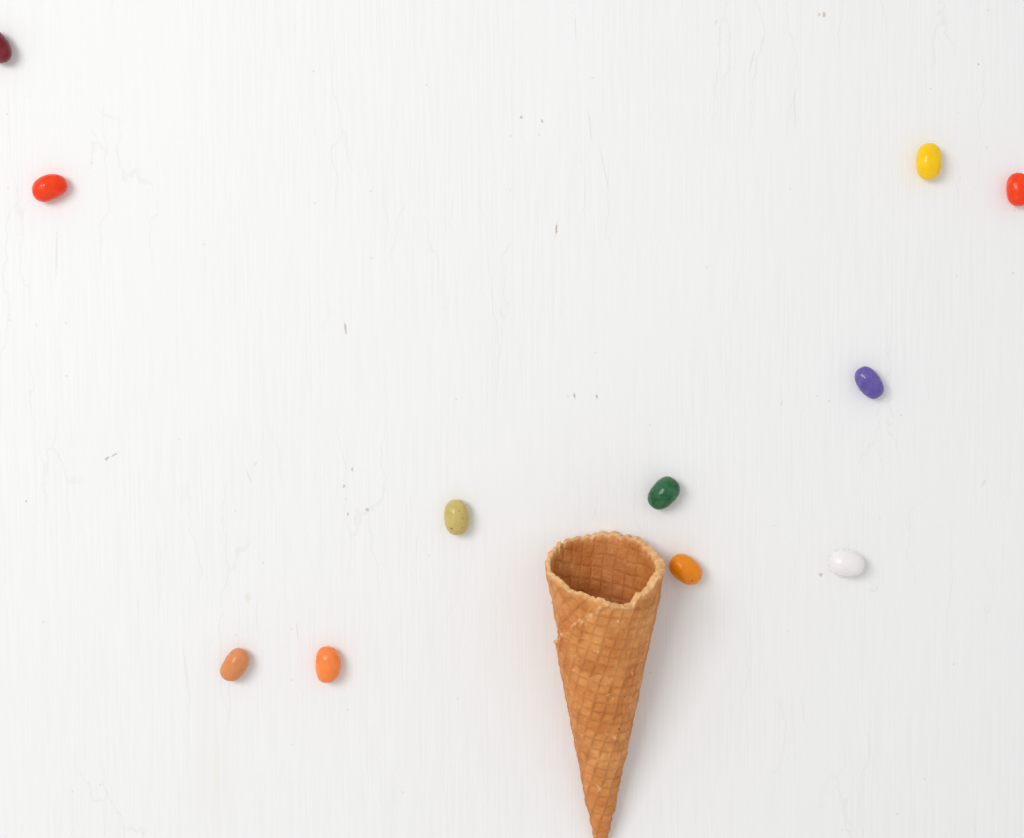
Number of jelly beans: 11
